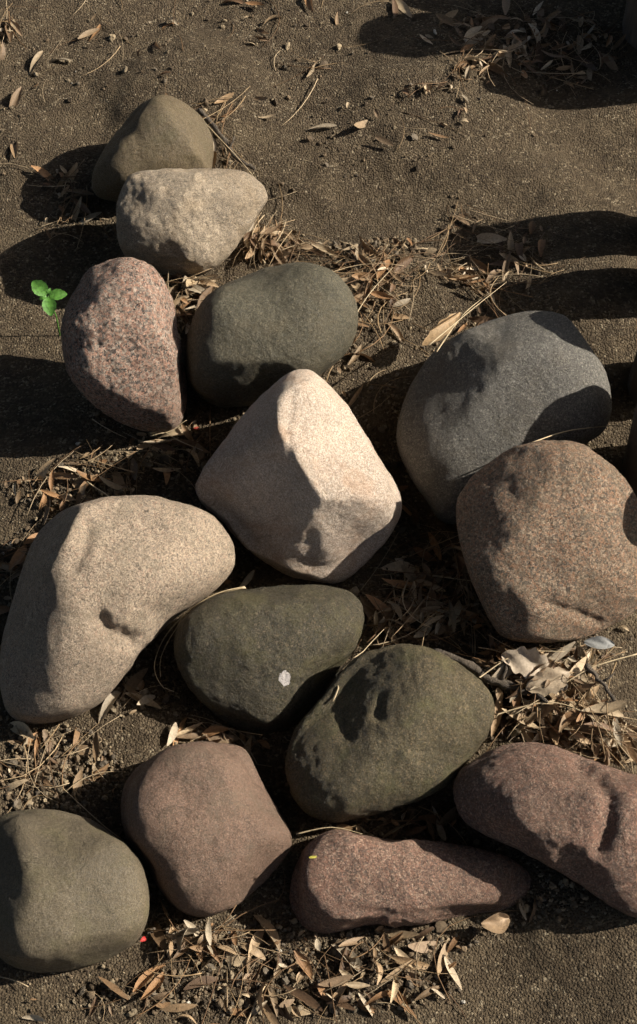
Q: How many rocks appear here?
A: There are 14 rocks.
